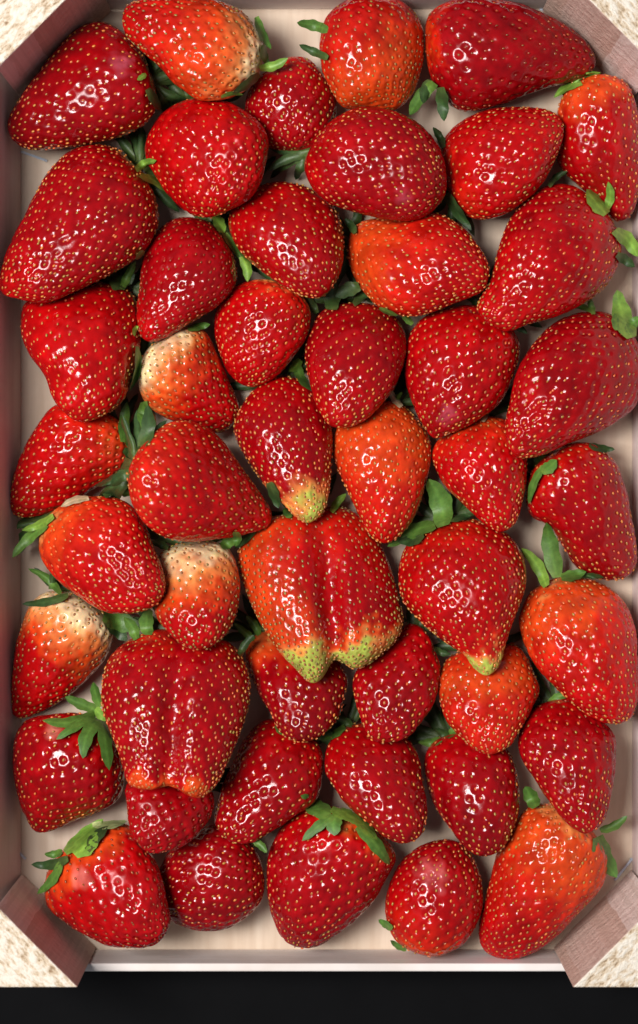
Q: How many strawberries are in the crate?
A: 47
